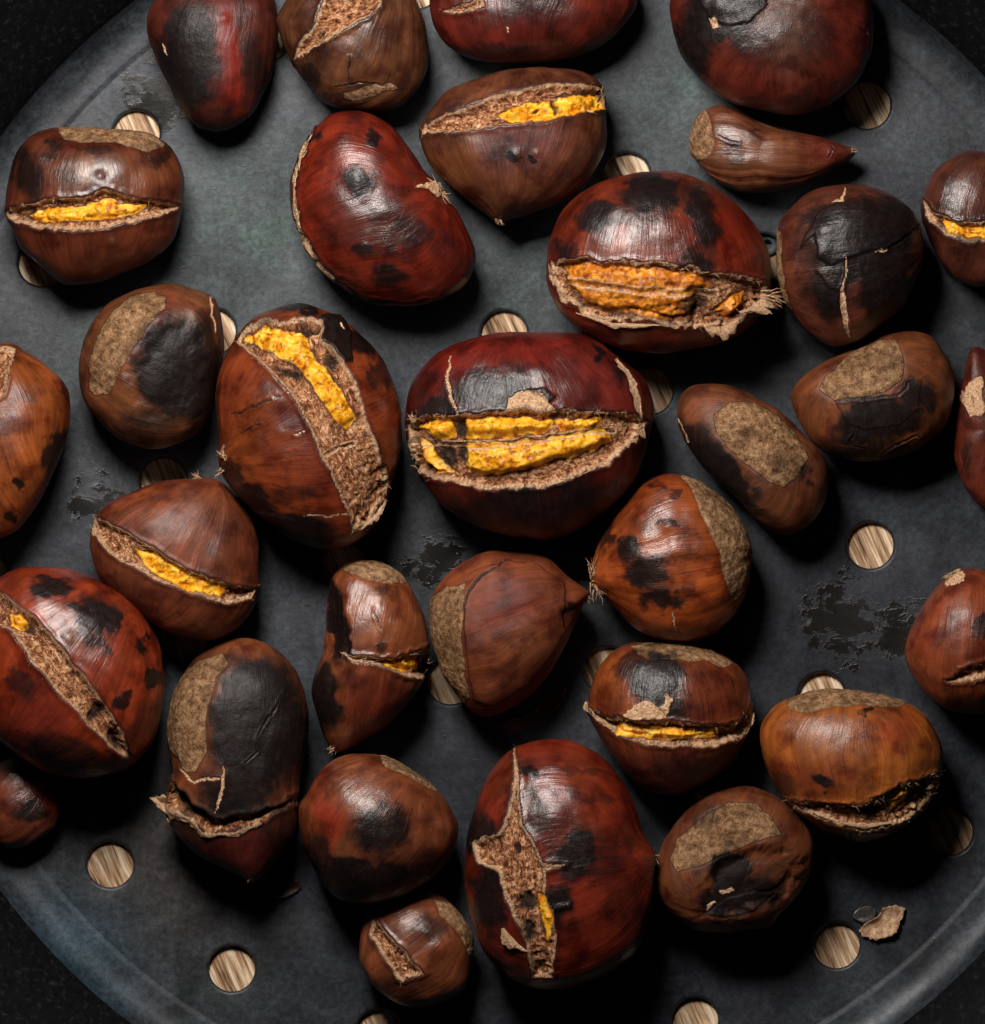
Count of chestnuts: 32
